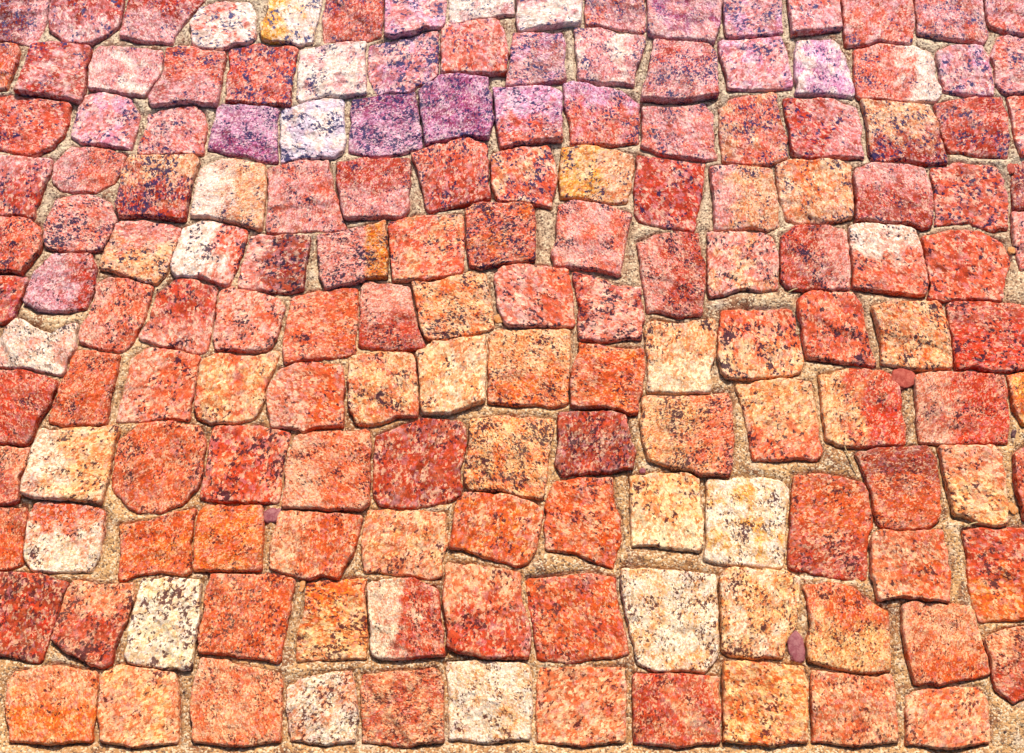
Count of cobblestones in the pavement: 155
